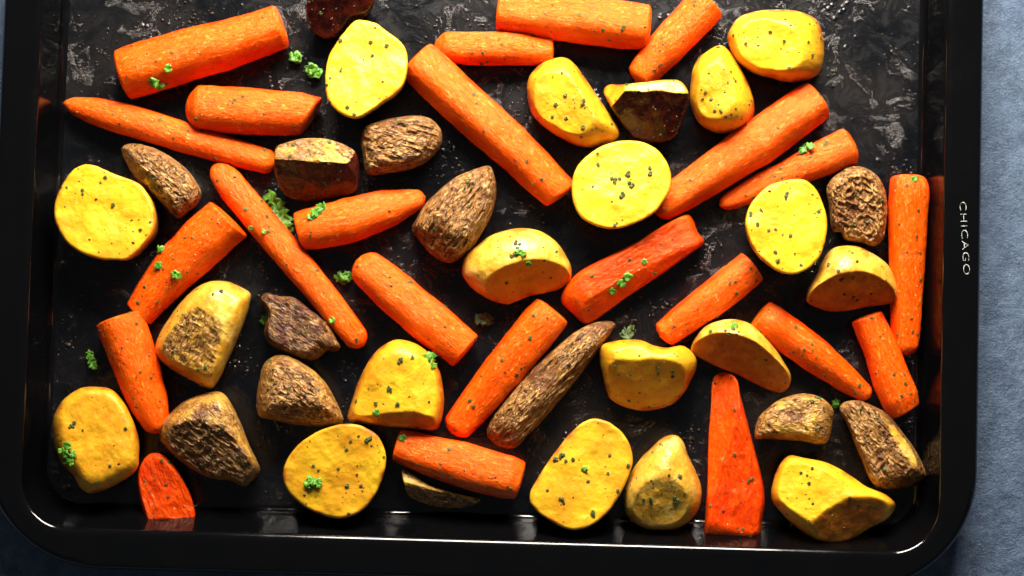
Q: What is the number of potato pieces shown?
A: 32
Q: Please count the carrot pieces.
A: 23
